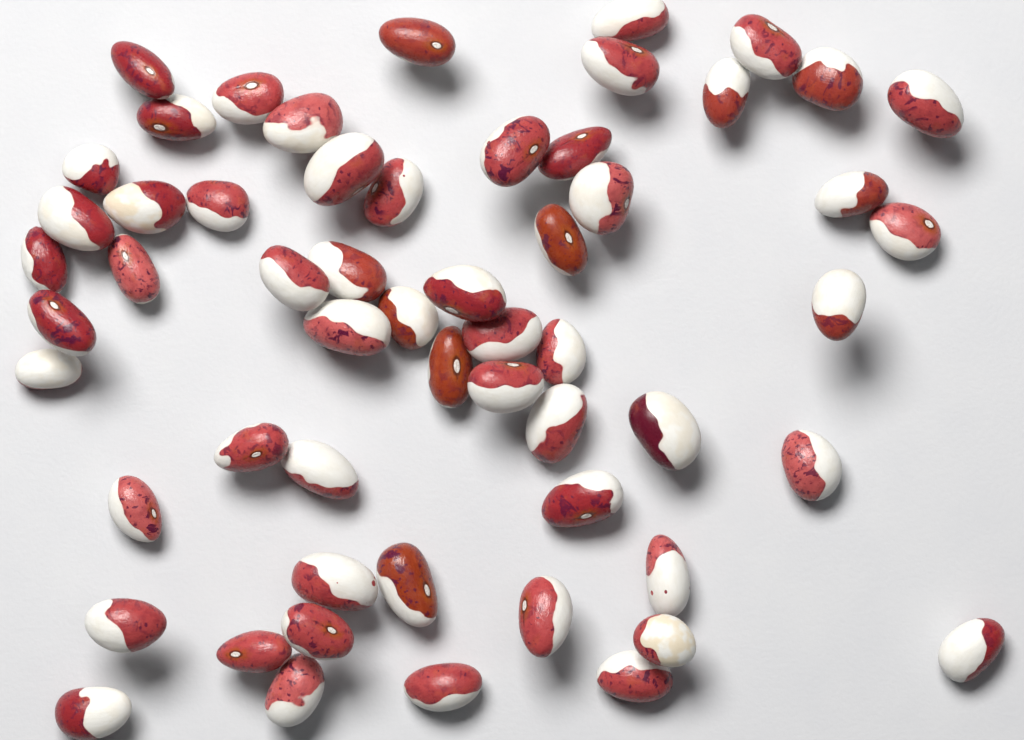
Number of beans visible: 57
